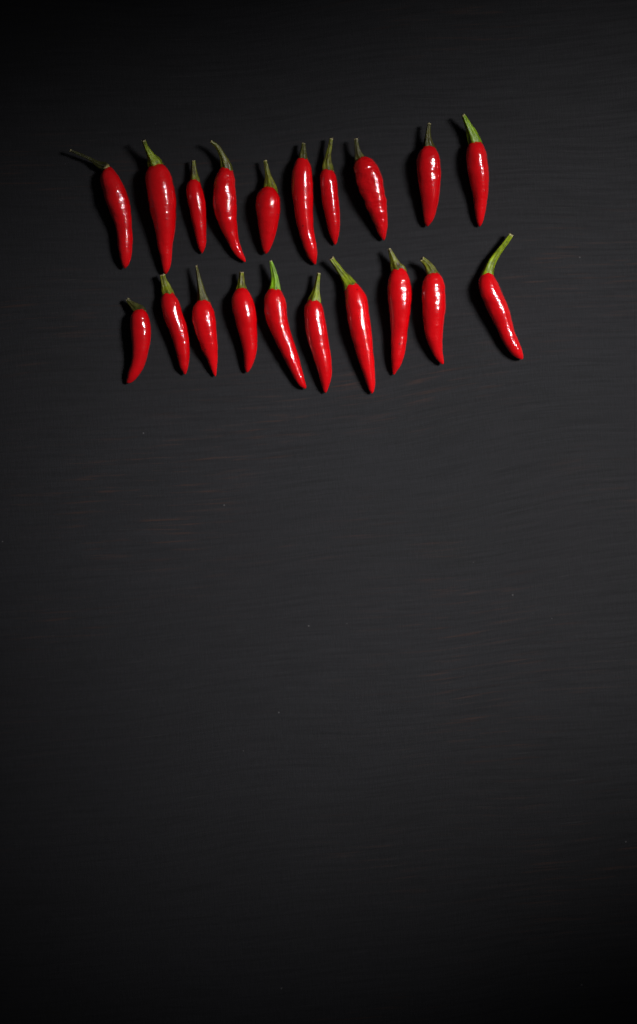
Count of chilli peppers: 20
